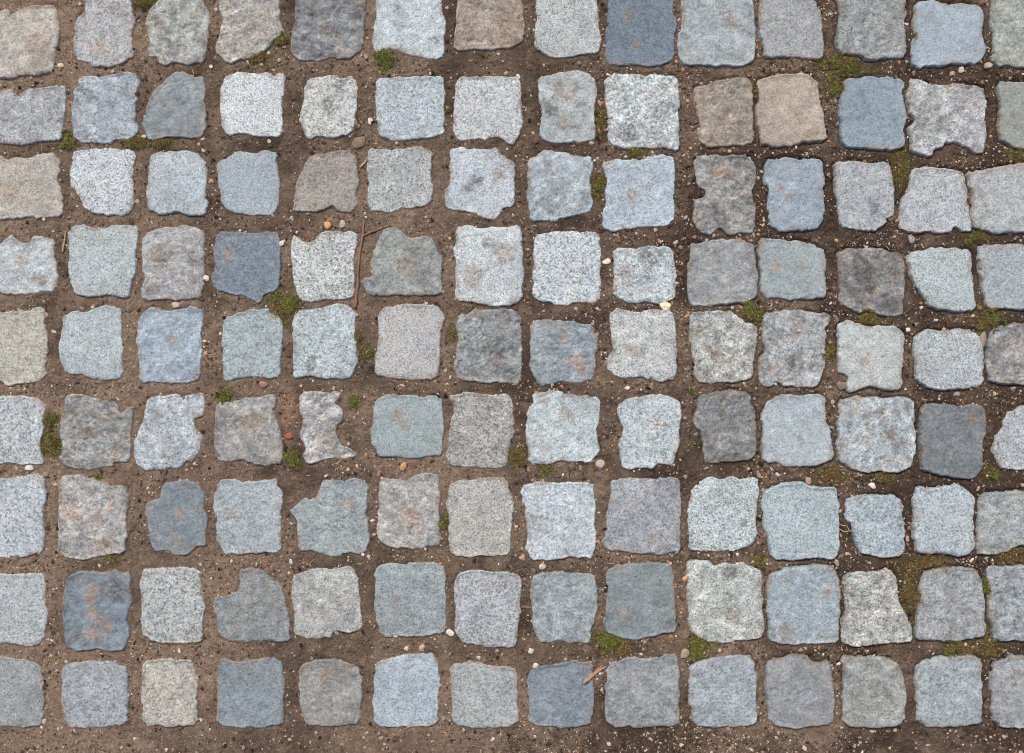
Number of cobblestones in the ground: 126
